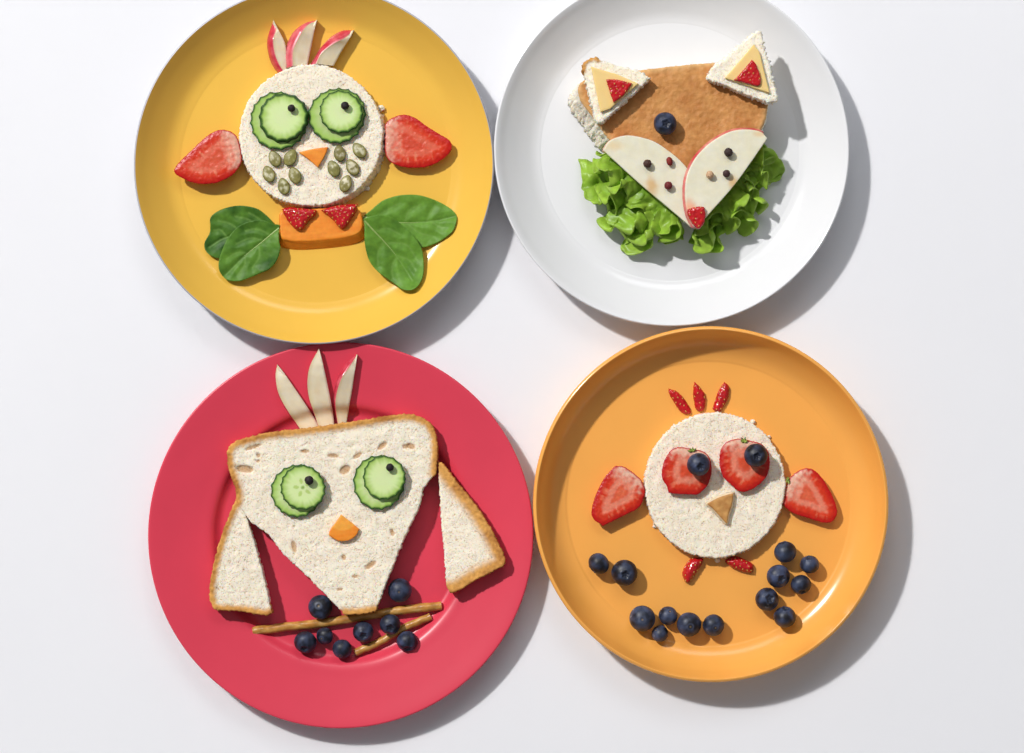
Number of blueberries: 24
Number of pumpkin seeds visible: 10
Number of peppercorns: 10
